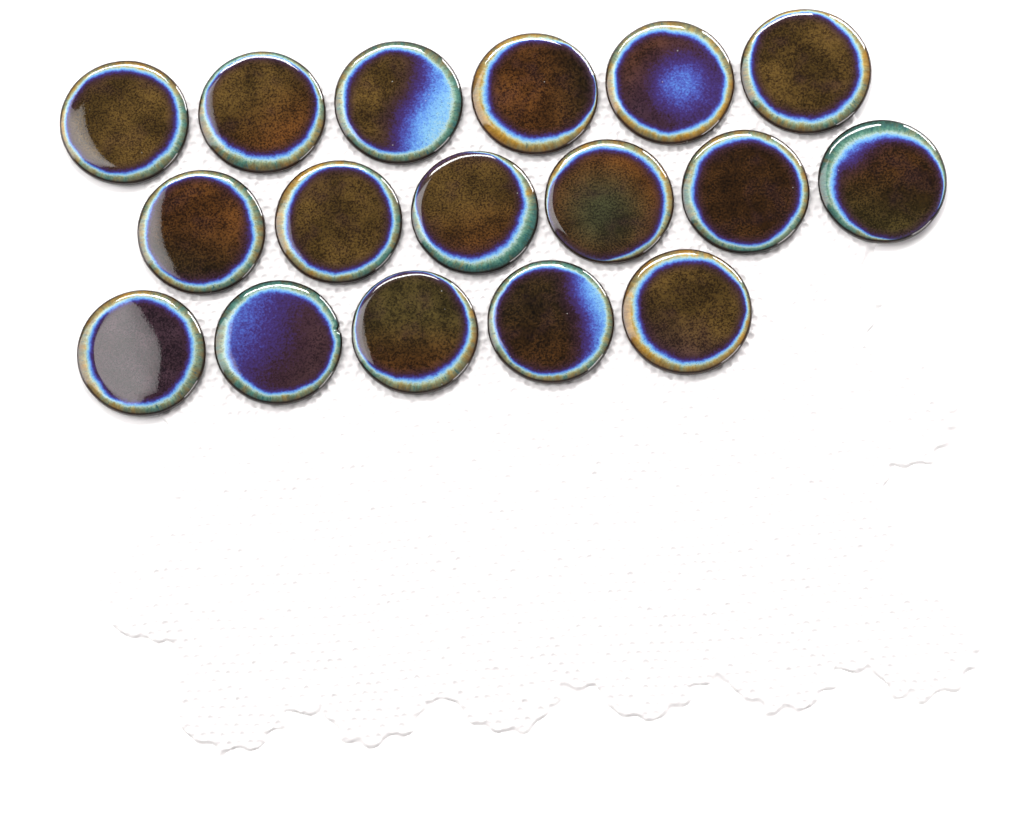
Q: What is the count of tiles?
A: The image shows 17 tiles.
